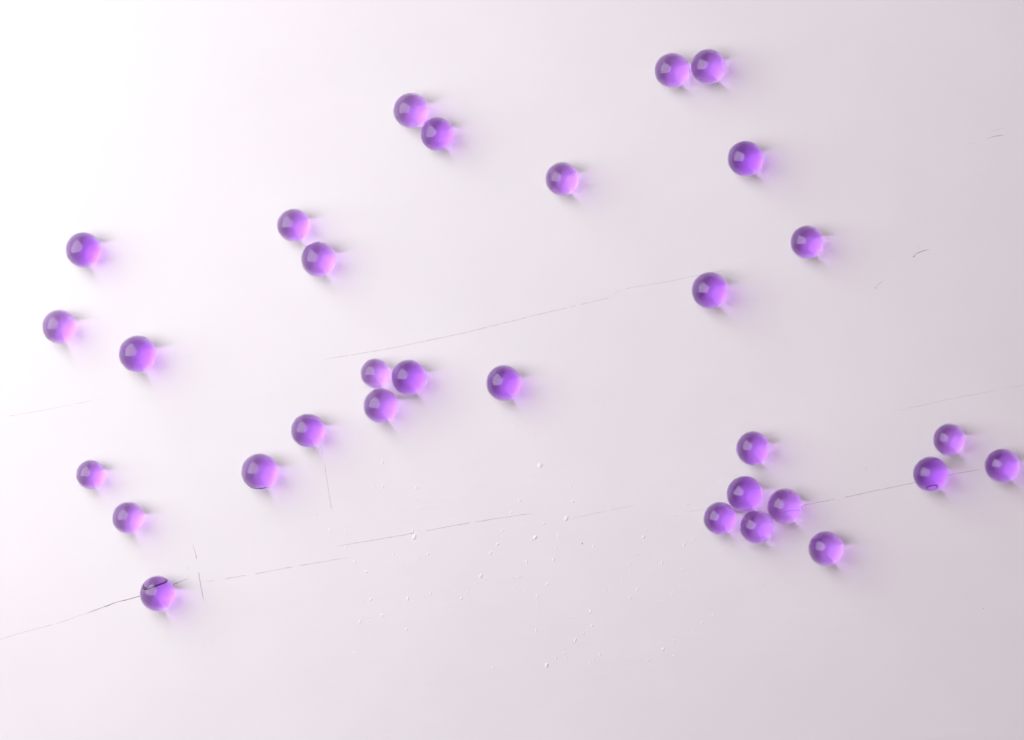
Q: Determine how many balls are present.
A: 31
